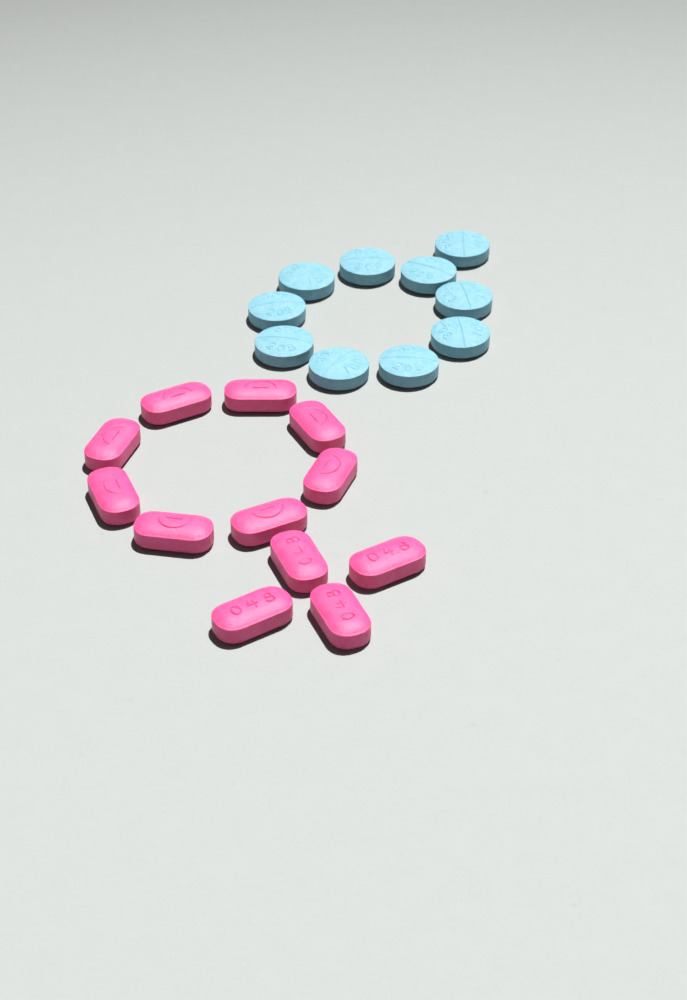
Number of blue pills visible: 10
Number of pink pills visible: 12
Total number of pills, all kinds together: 22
